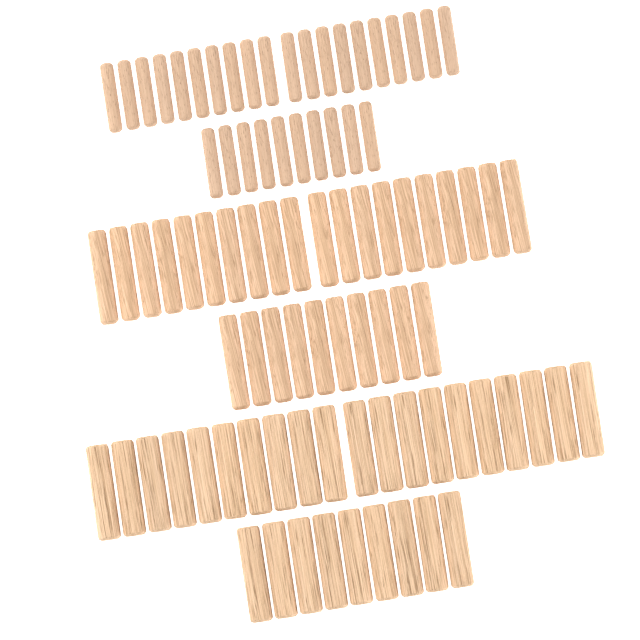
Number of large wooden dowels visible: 29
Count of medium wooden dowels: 30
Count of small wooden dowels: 30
